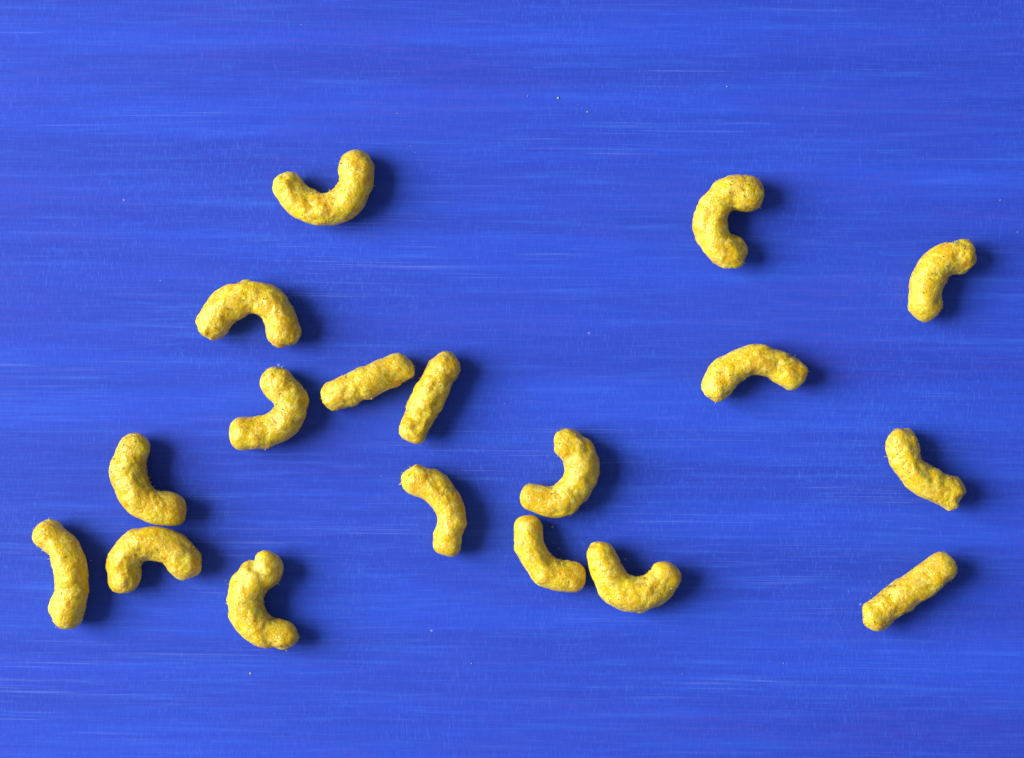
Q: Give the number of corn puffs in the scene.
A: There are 18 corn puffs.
